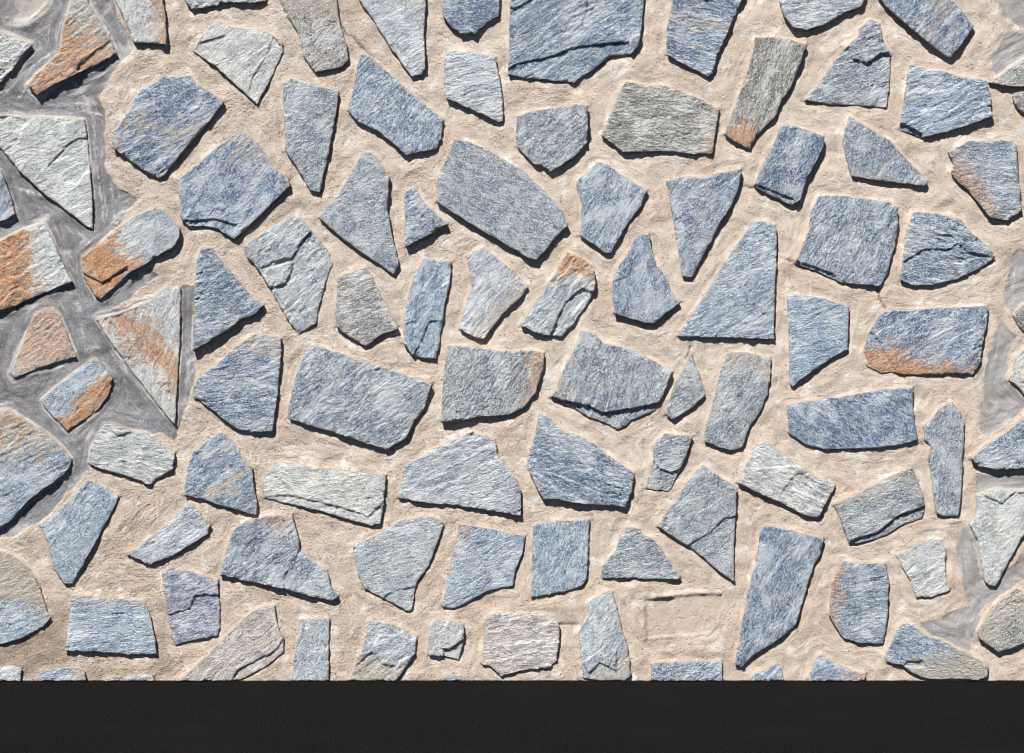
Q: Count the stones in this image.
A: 101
